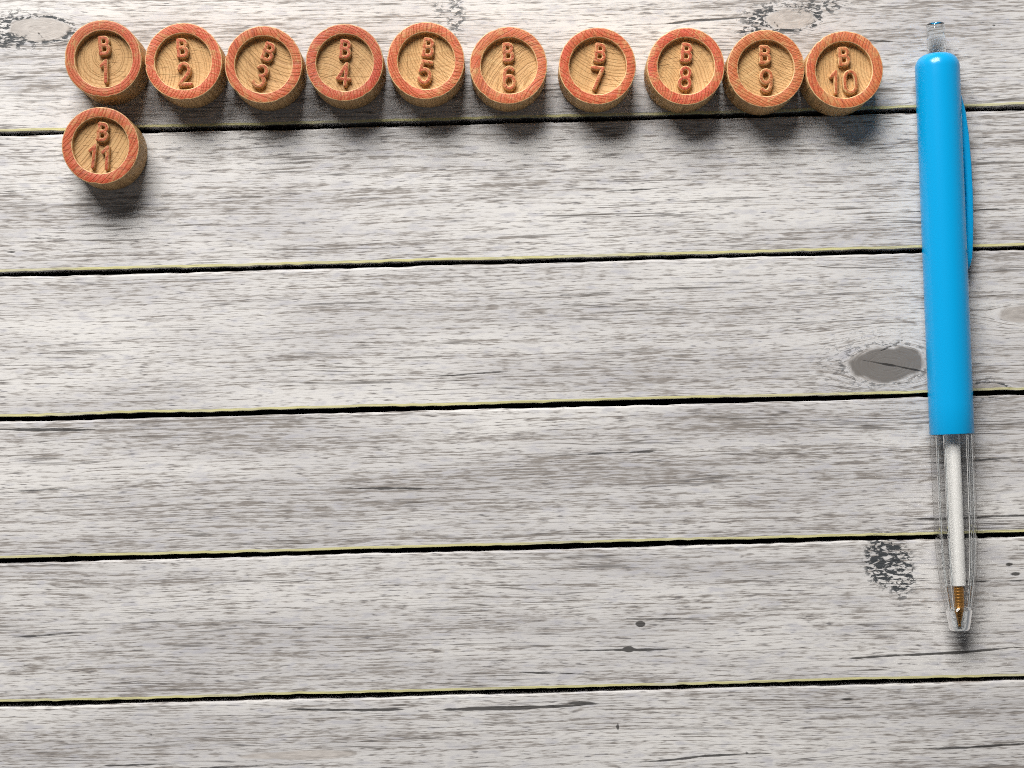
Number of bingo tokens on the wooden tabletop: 11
